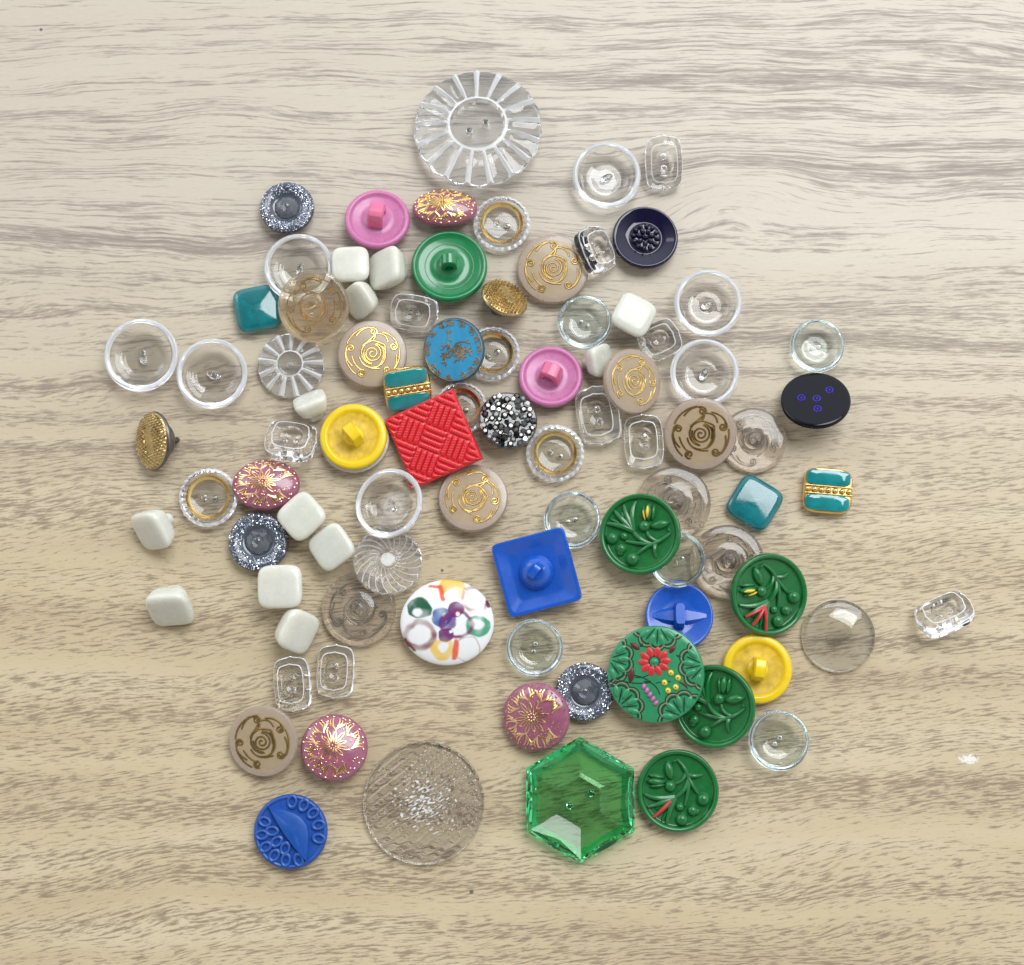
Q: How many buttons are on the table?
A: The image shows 89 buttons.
